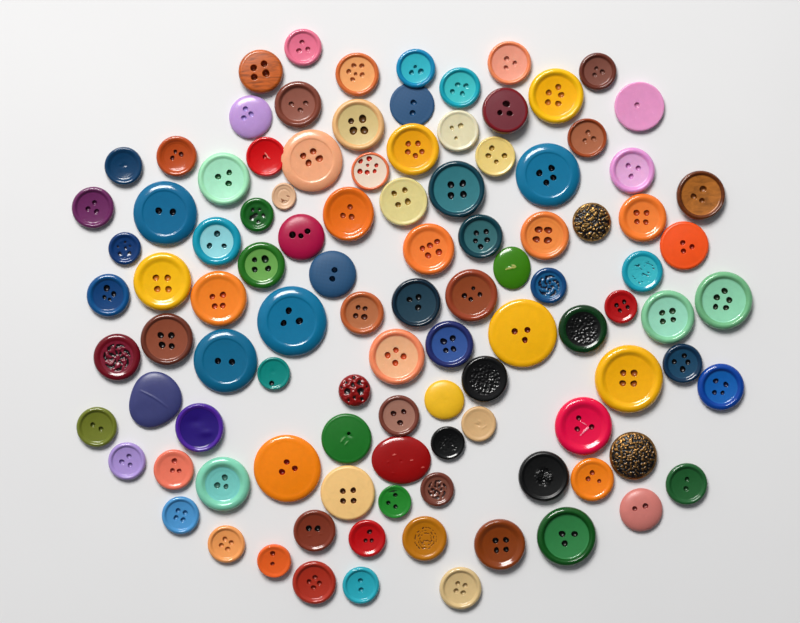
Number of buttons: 104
